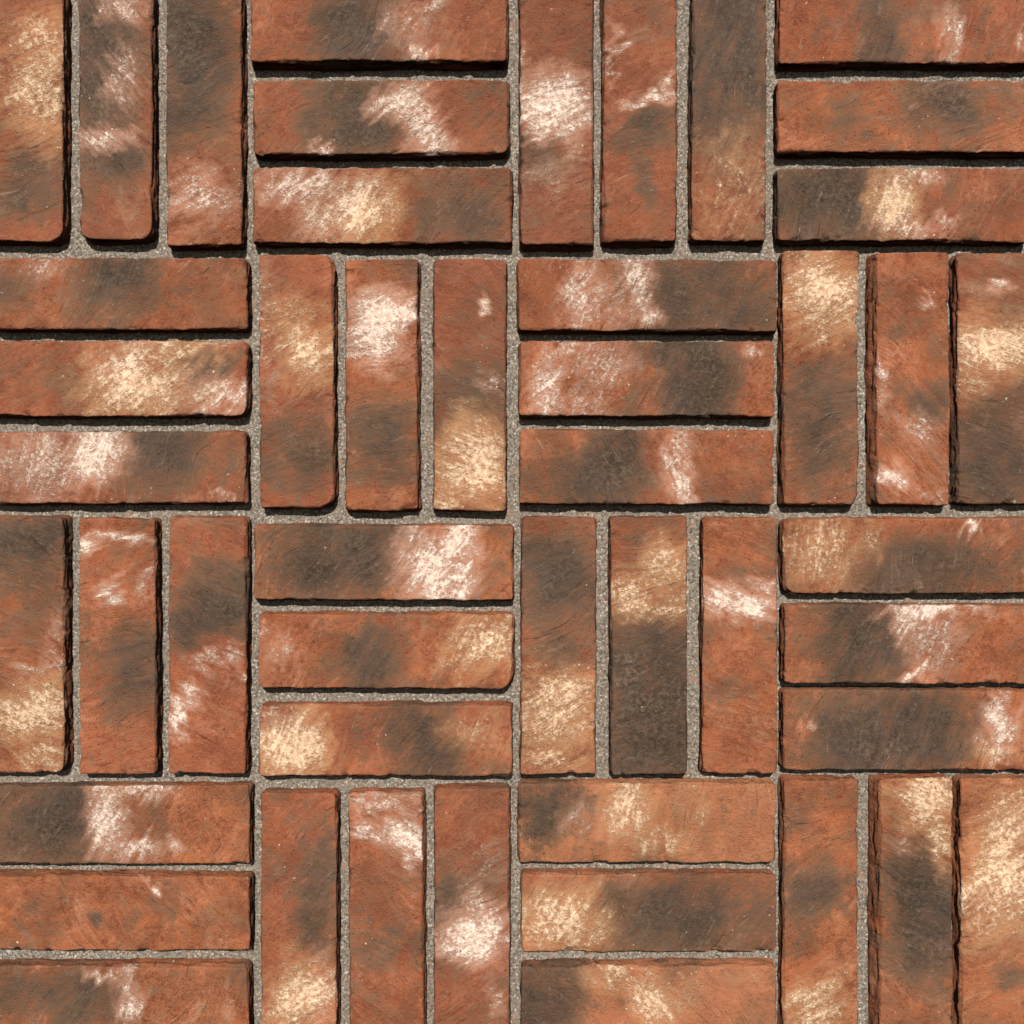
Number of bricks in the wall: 48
